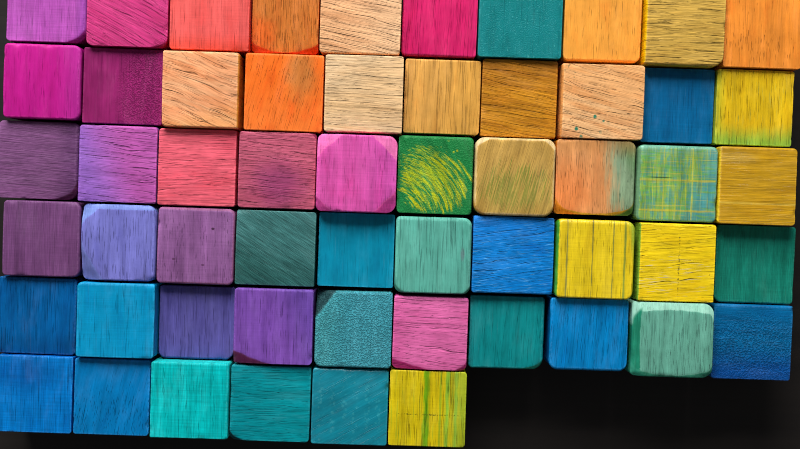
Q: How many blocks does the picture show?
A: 56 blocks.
